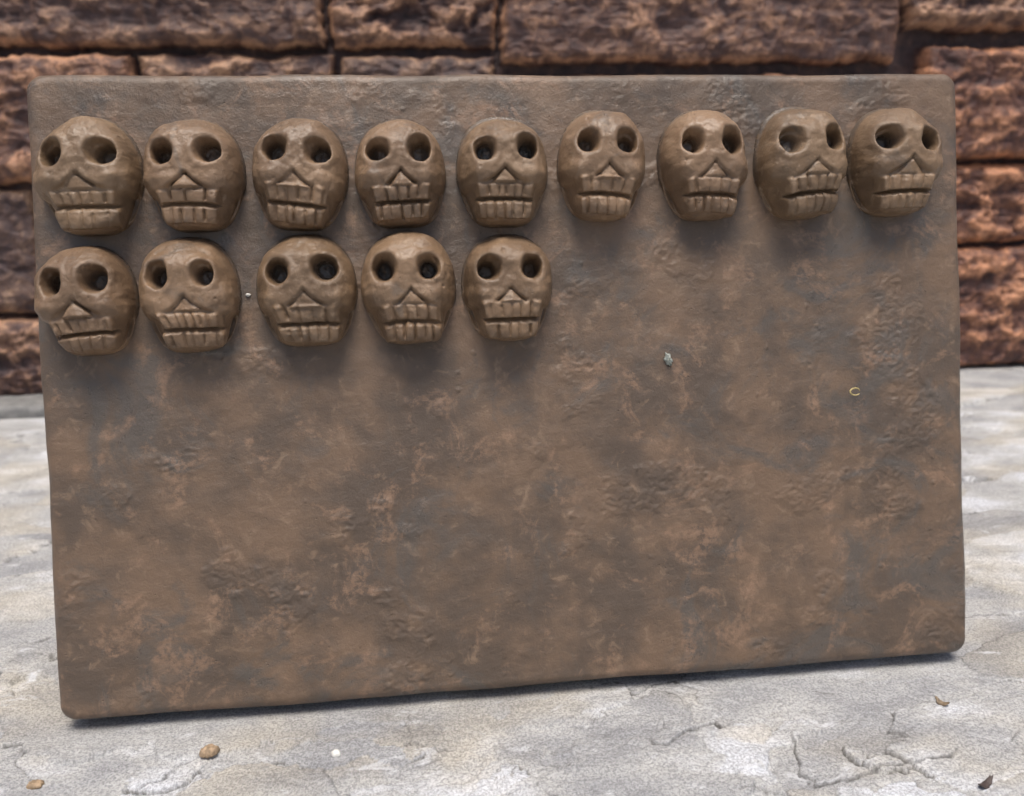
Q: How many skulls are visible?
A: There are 14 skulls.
